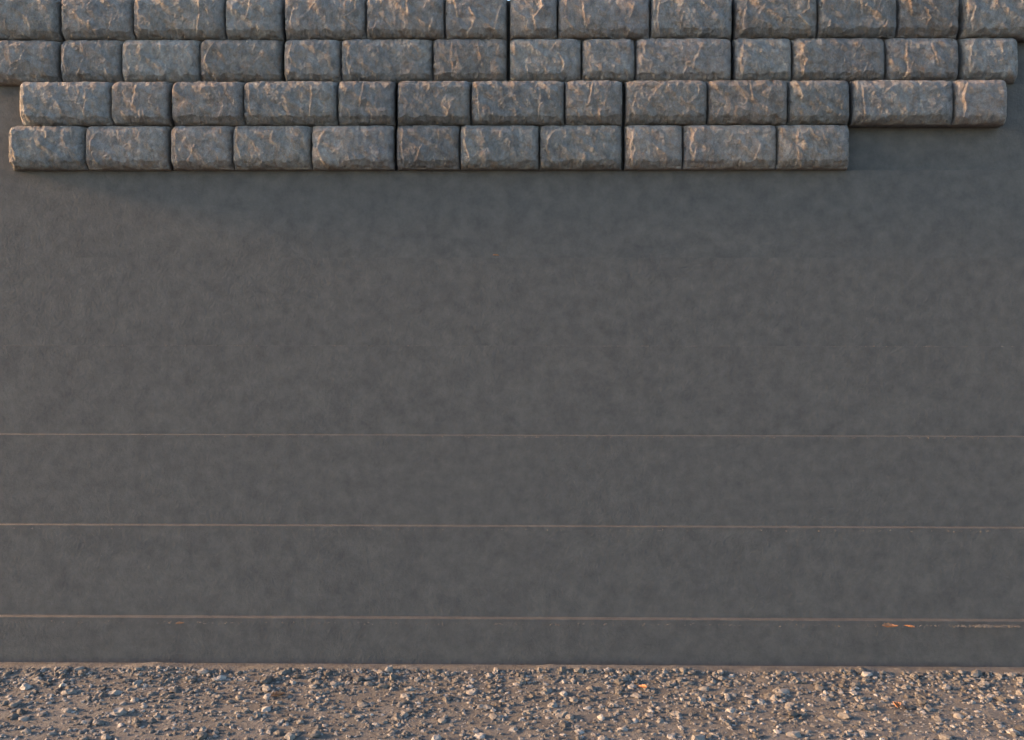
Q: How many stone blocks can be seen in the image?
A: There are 52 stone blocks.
